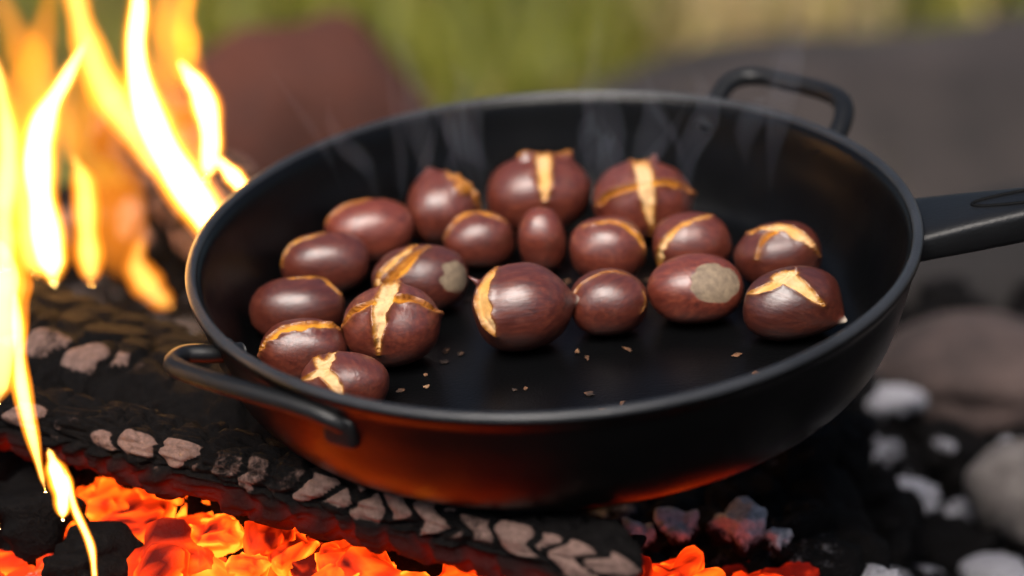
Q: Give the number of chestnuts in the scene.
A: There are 19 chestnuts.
